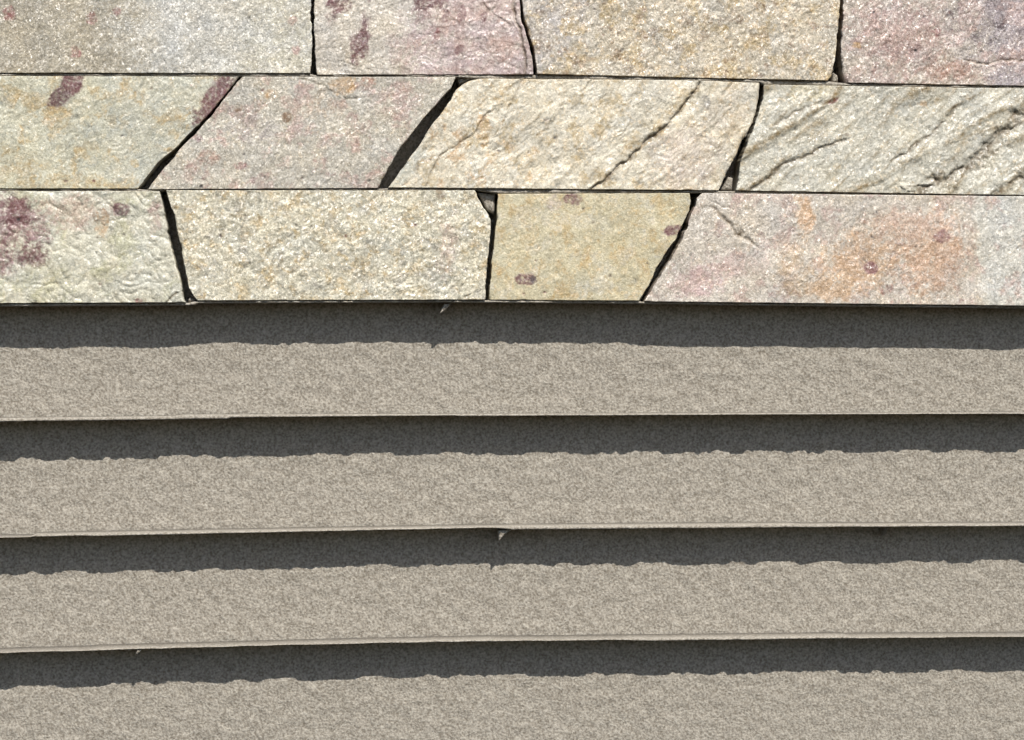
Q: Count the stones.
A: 12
